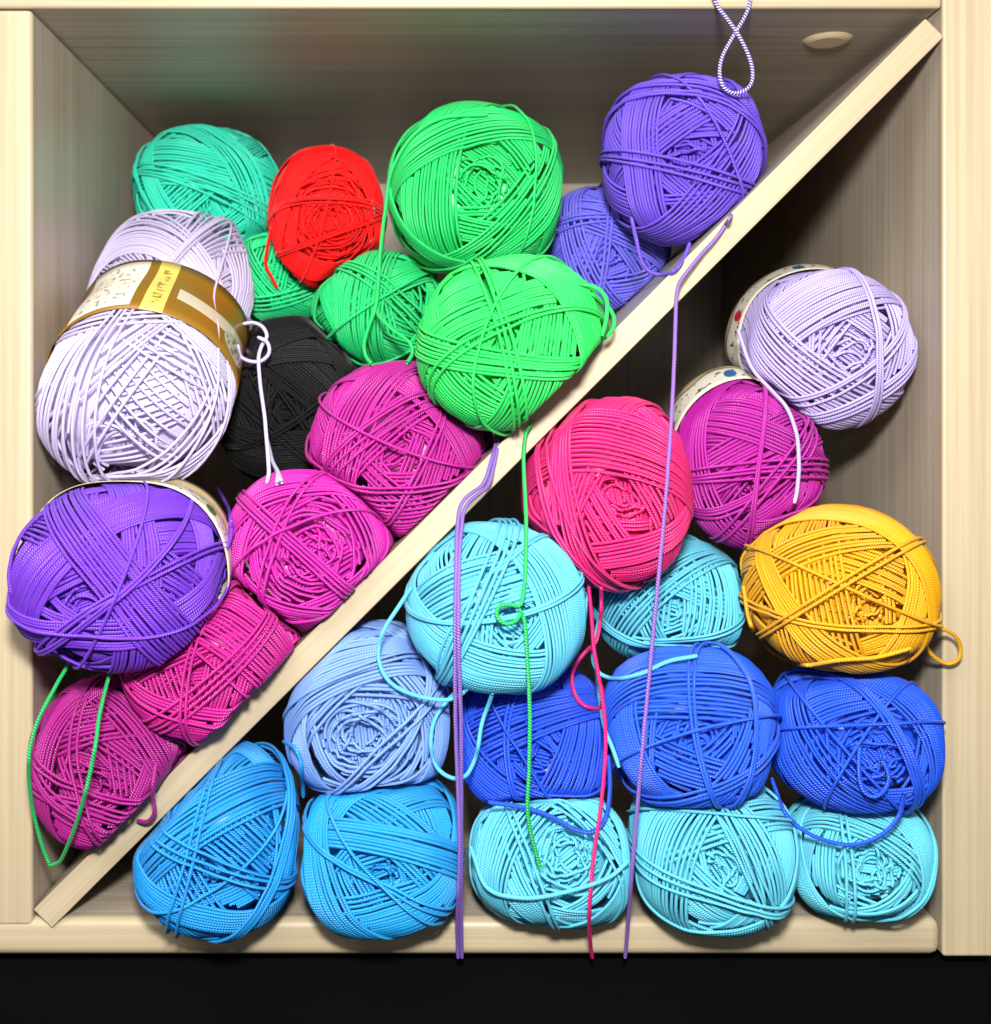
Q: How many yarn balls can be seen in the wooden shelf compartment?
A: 30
